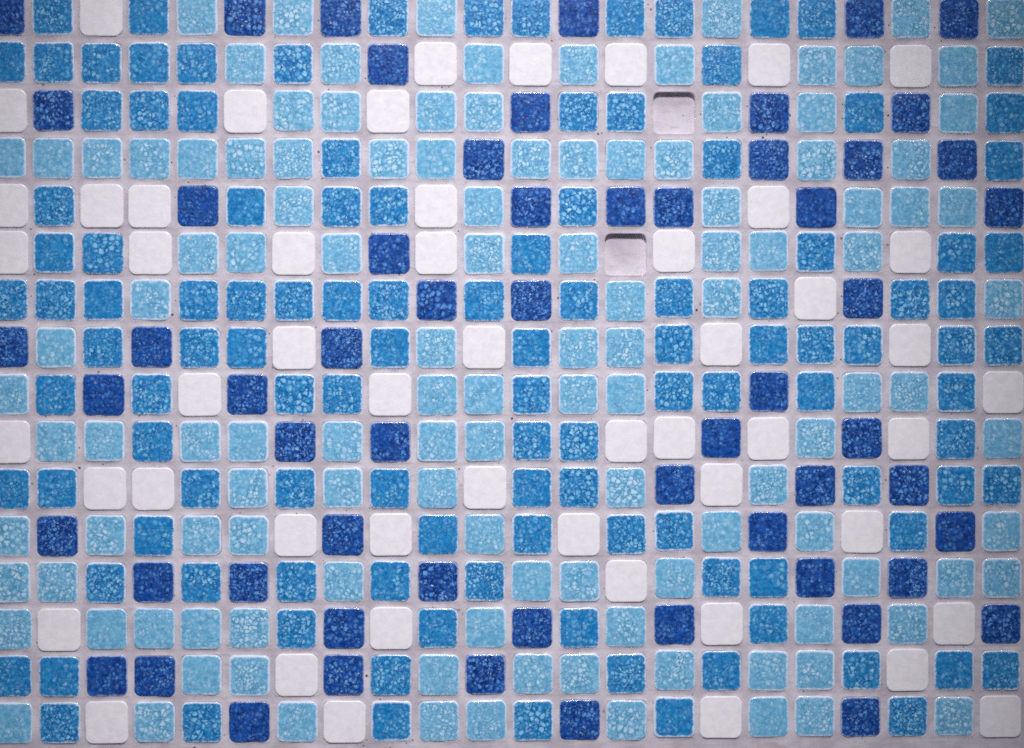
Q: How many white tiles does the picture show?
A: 52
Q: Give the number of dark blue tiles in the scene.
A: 59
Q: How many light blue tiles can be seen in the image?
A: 122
